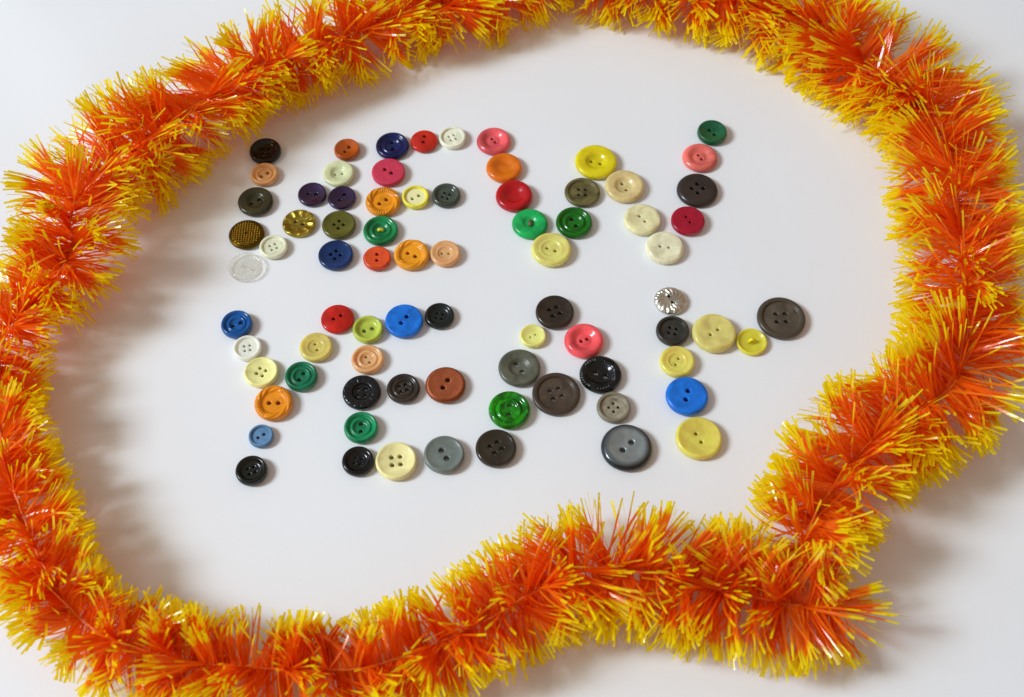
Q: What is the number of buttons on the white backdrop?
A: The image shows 77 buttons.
